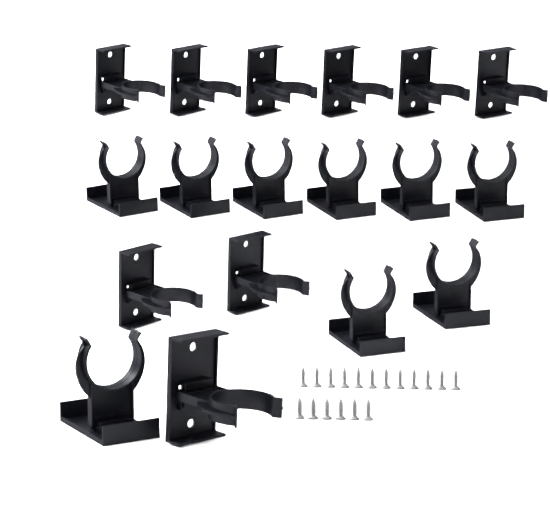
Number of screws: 18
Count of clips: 18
